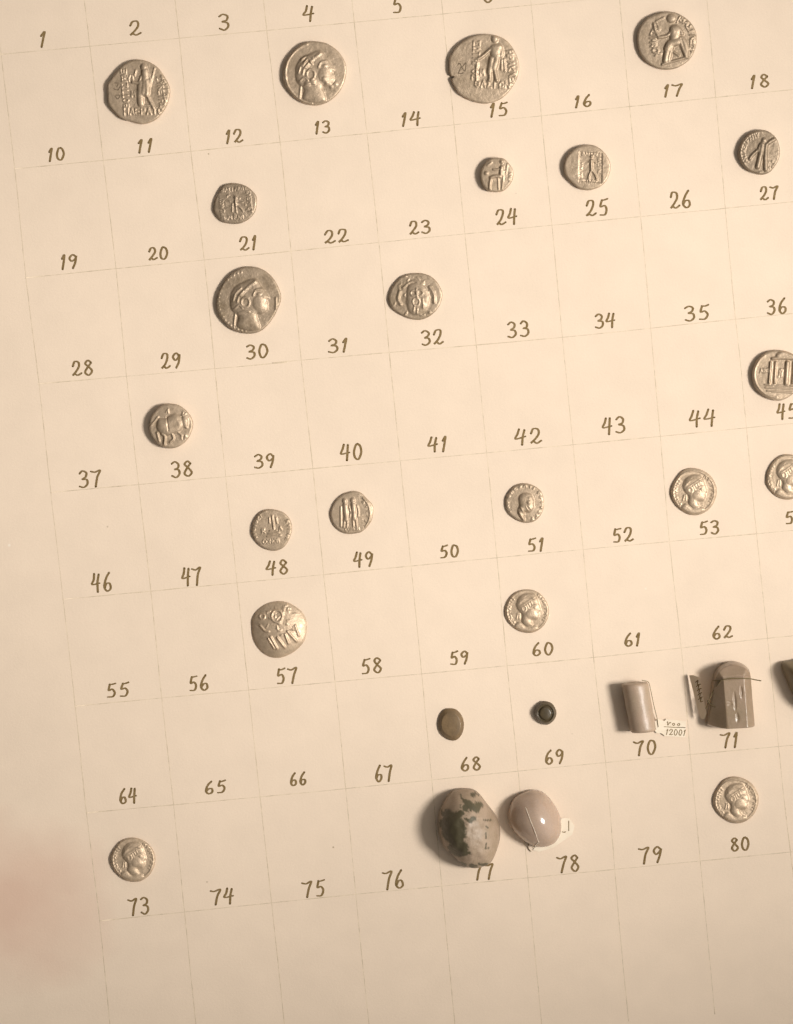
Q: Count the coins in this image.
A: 21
